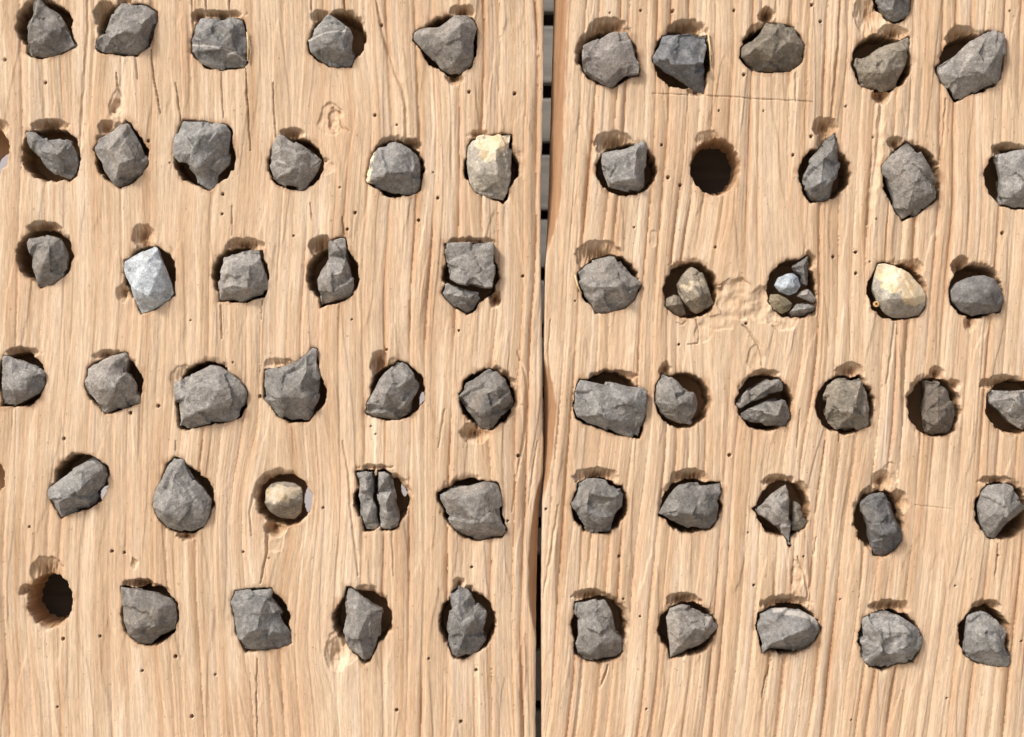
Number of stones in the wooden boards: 71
